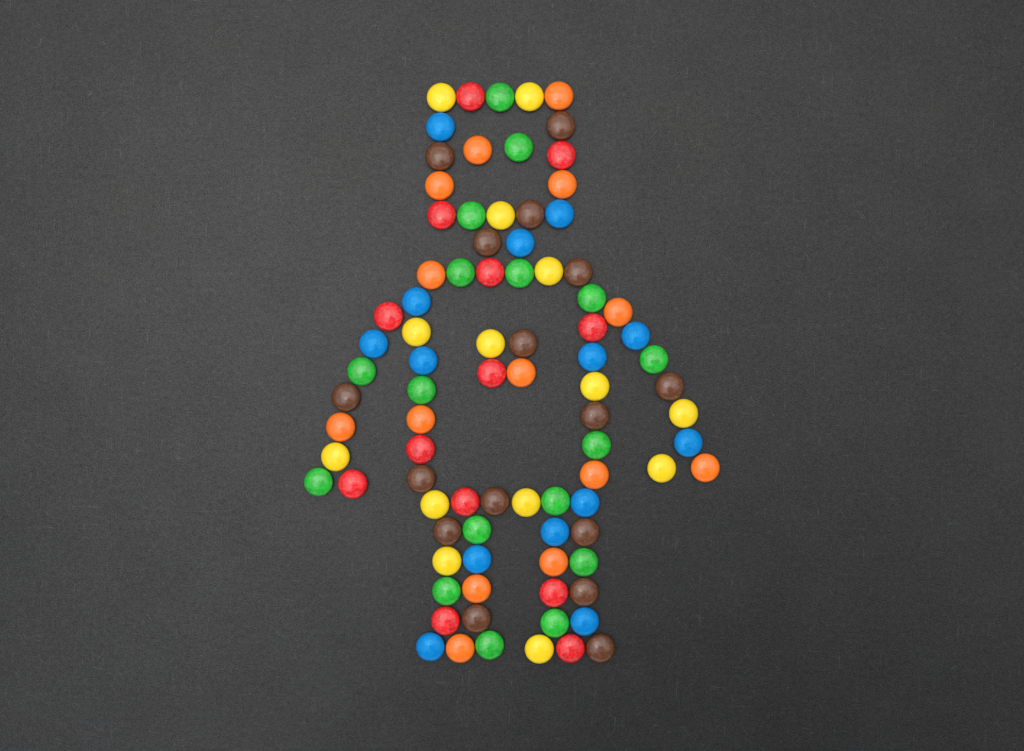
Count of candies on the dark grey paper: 88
